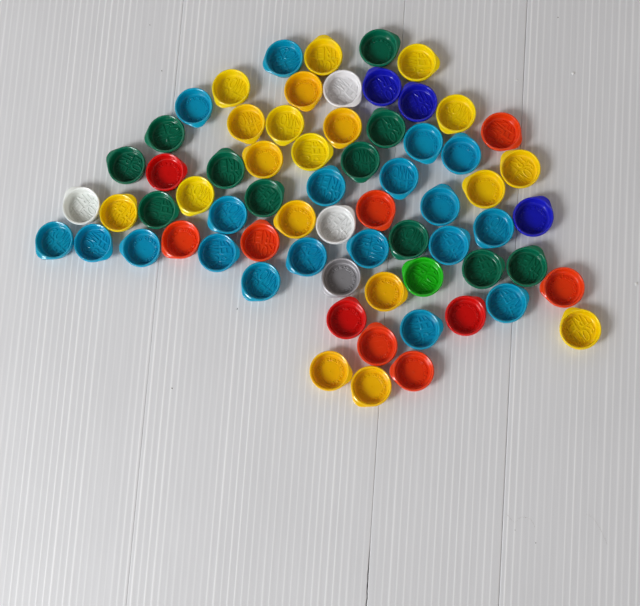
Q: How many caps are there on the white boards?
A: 67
